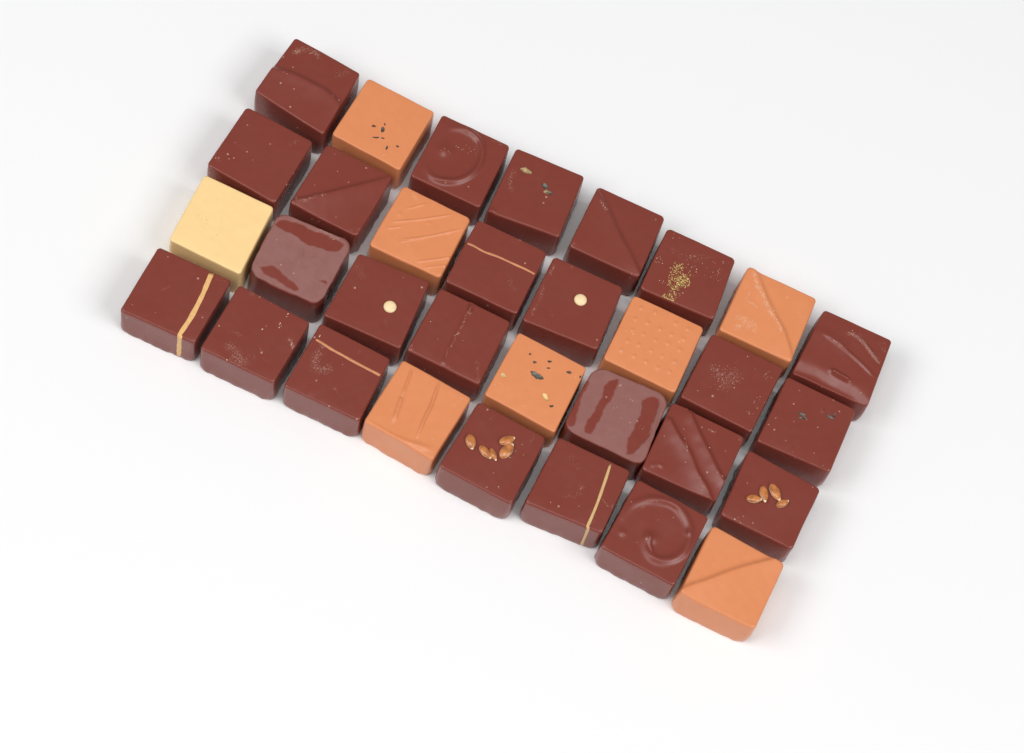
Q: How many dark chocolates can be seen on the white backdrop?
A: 24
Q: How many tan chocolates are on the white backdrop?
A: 7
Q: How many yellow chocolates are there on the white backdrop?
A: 1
